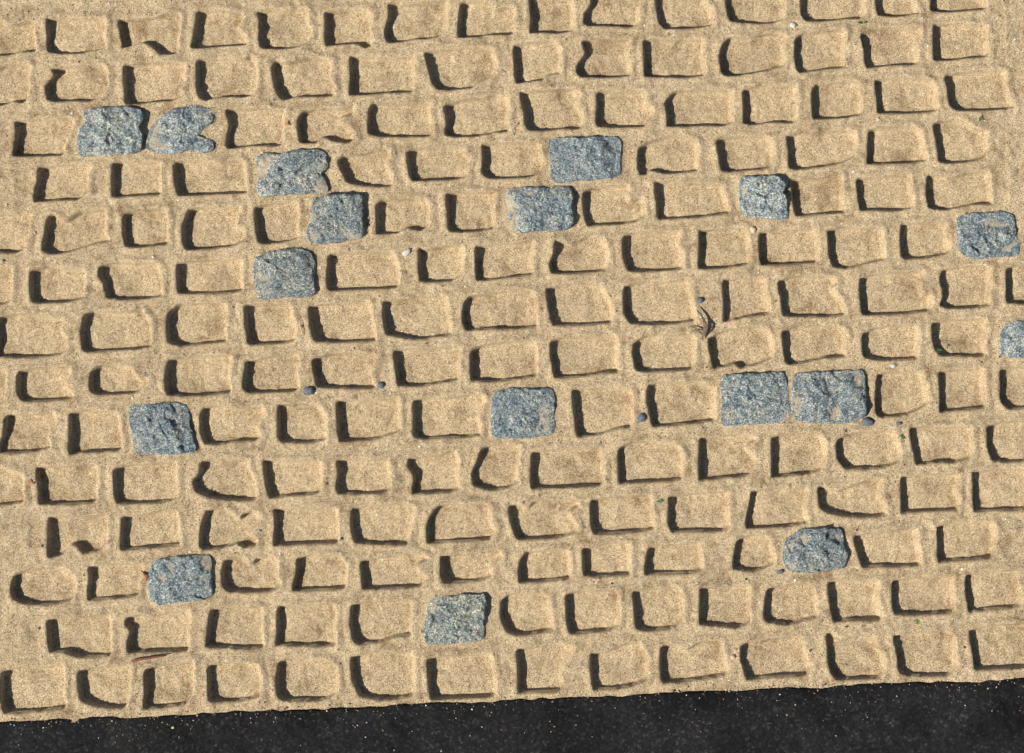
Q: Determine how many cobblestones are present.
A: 17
